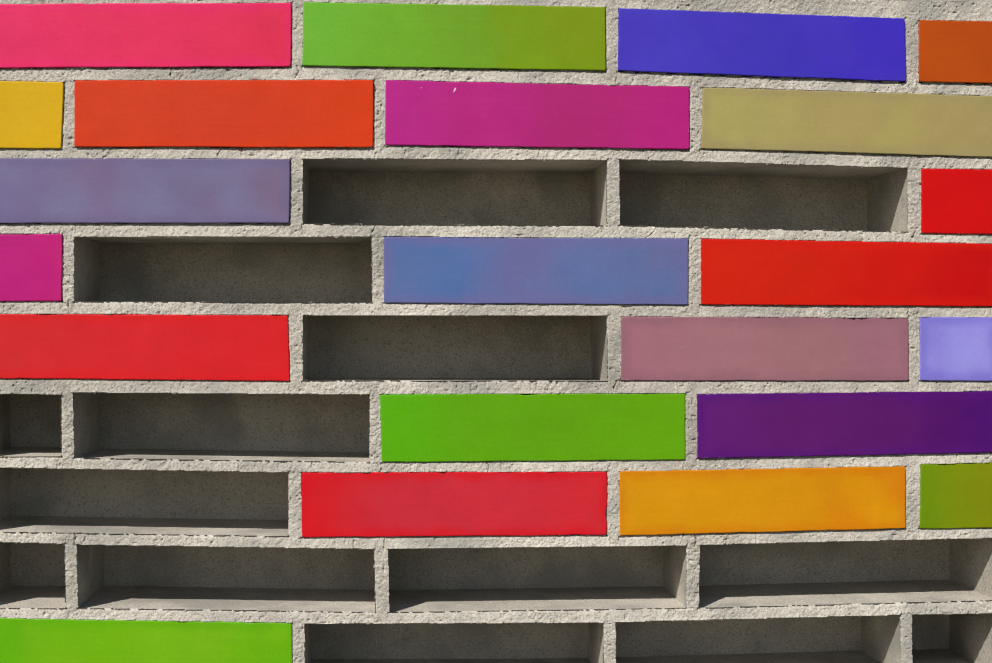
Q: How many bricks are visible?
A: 22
